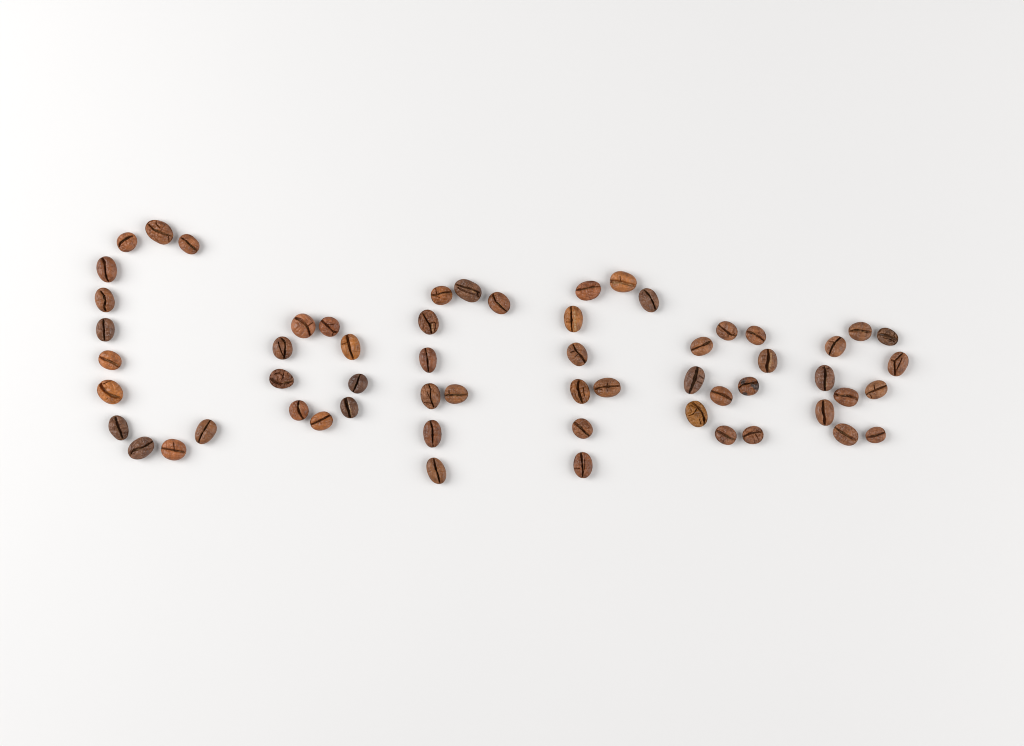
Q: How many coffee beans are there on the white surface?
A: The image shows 59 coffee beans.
